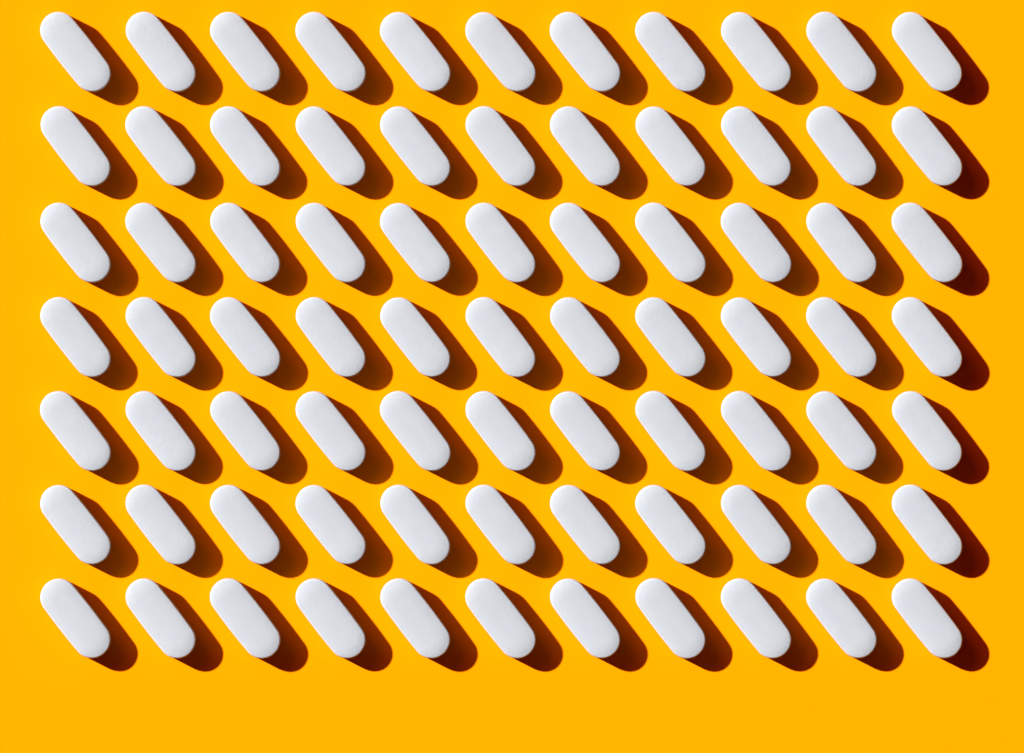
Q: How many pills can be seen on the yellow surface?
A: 77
